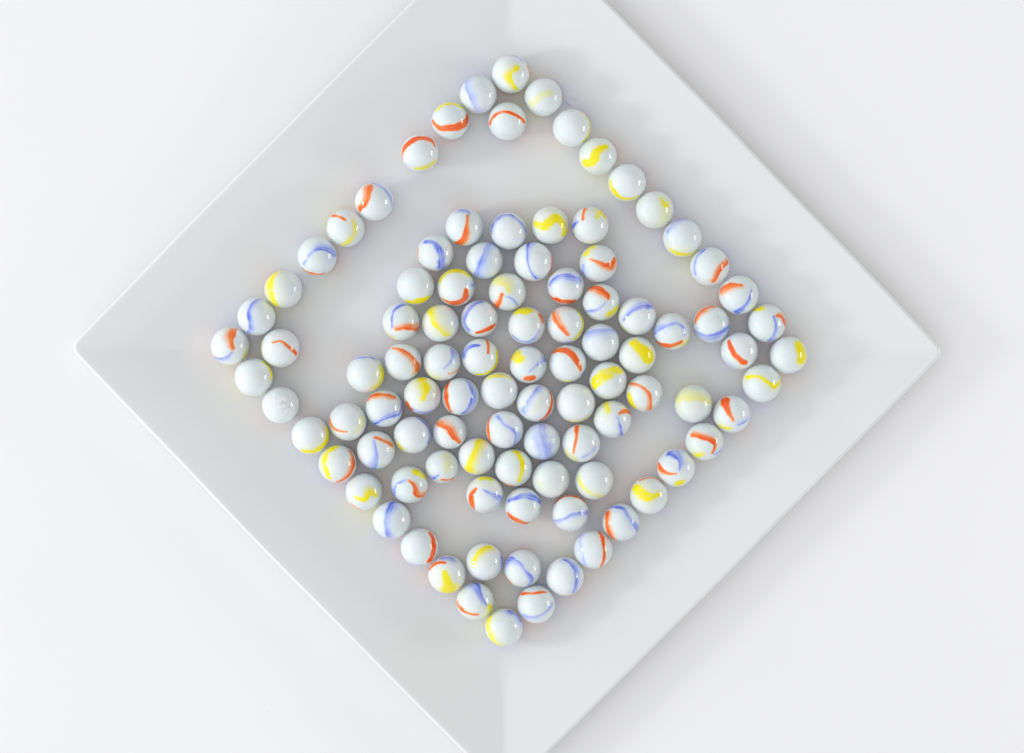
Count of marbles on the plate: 99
